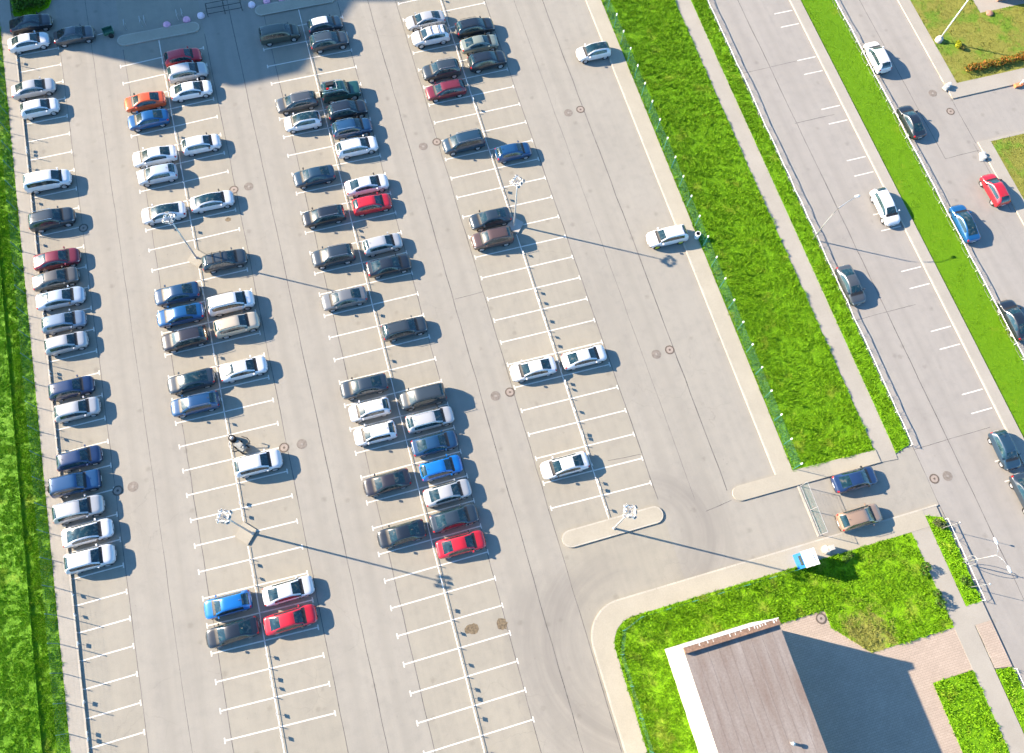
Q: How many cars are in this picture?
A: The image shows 100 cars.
